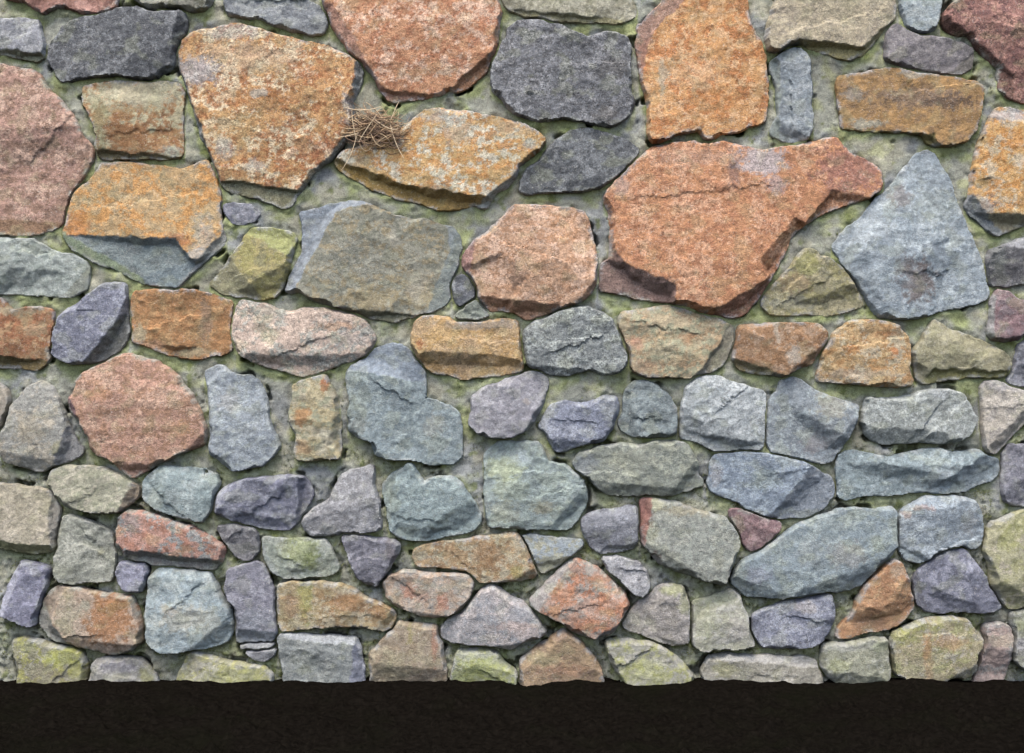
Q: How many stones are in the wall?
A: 112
